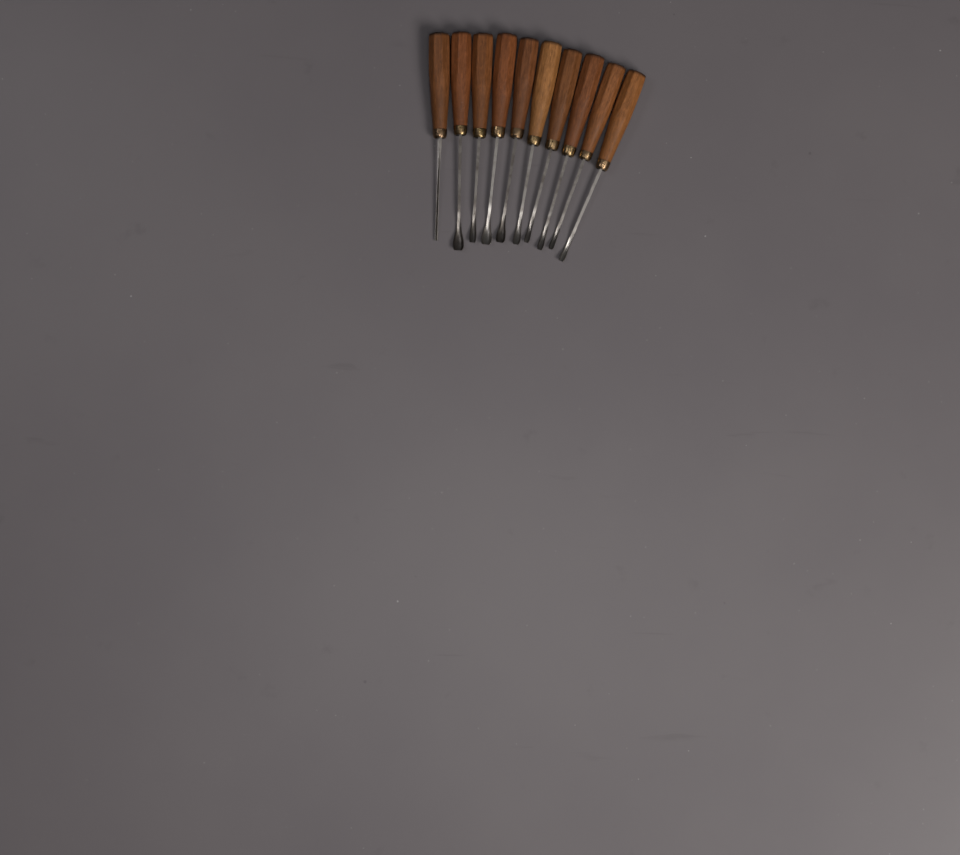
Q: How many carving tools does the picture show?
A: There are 10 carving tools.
